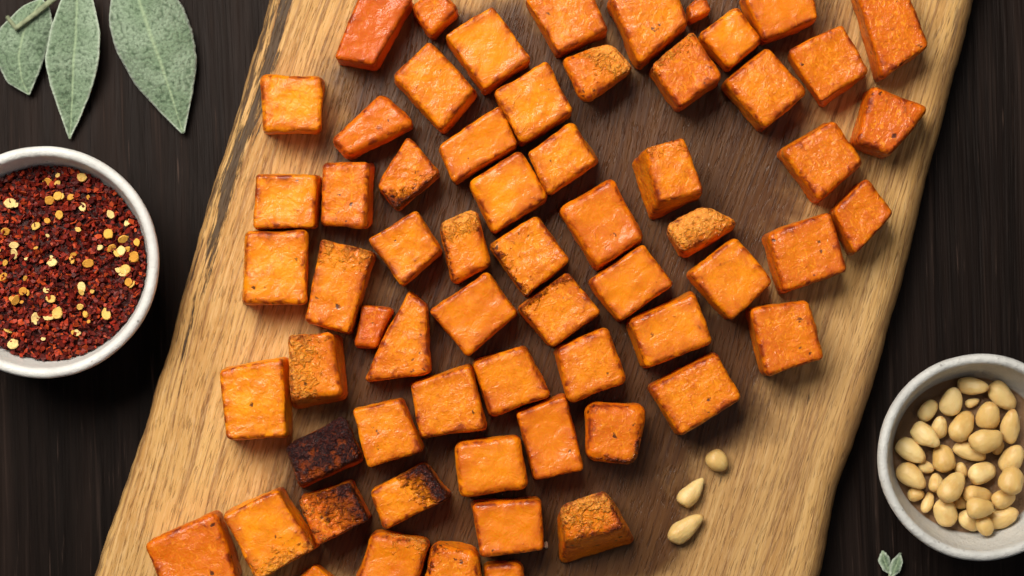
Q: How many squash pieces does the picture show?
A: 64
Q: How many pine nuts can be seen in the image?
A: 36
